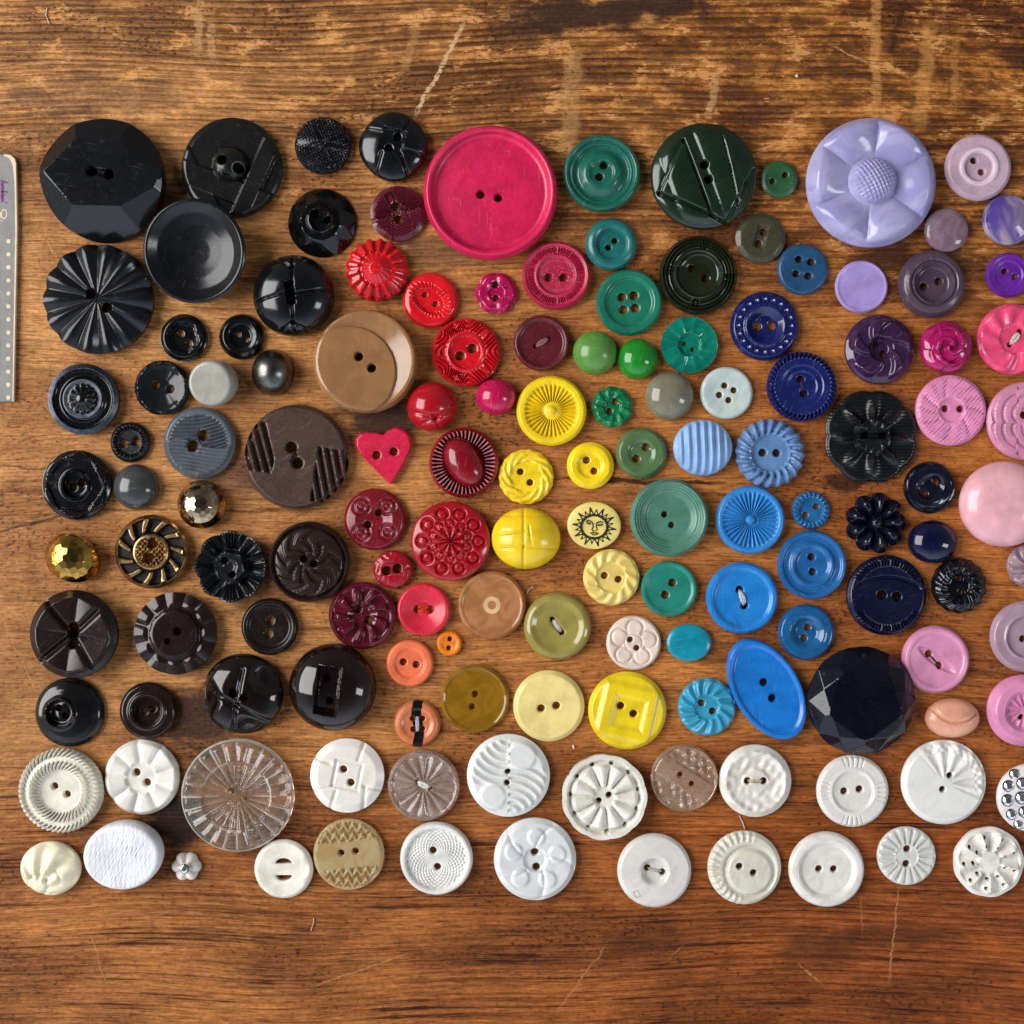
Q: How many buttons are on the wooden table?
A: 142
